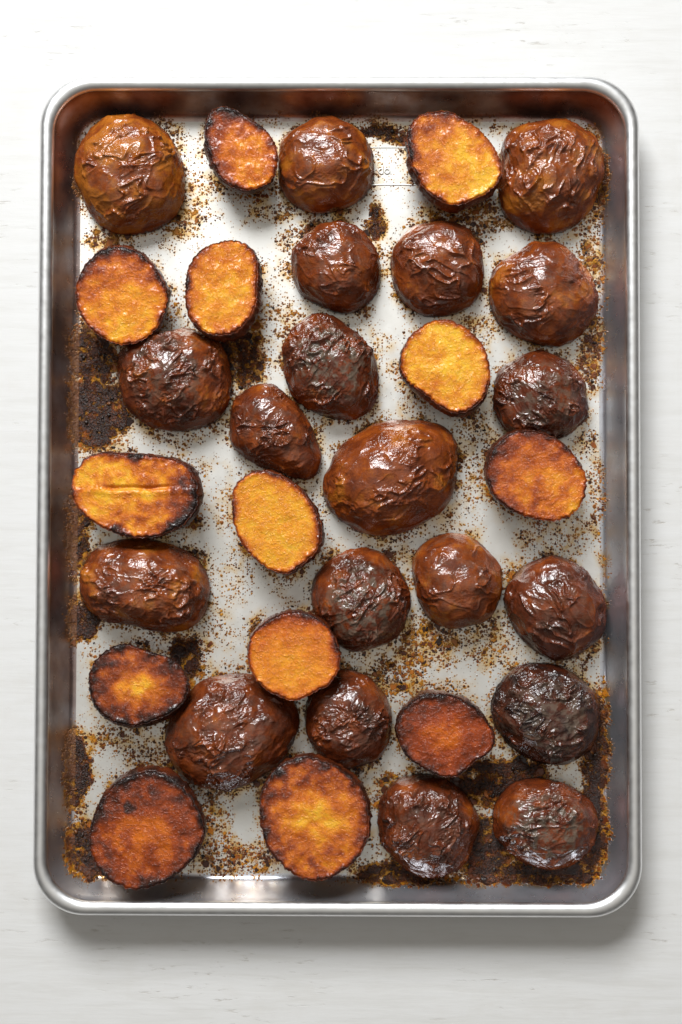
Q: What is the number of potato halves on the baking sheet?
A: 33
